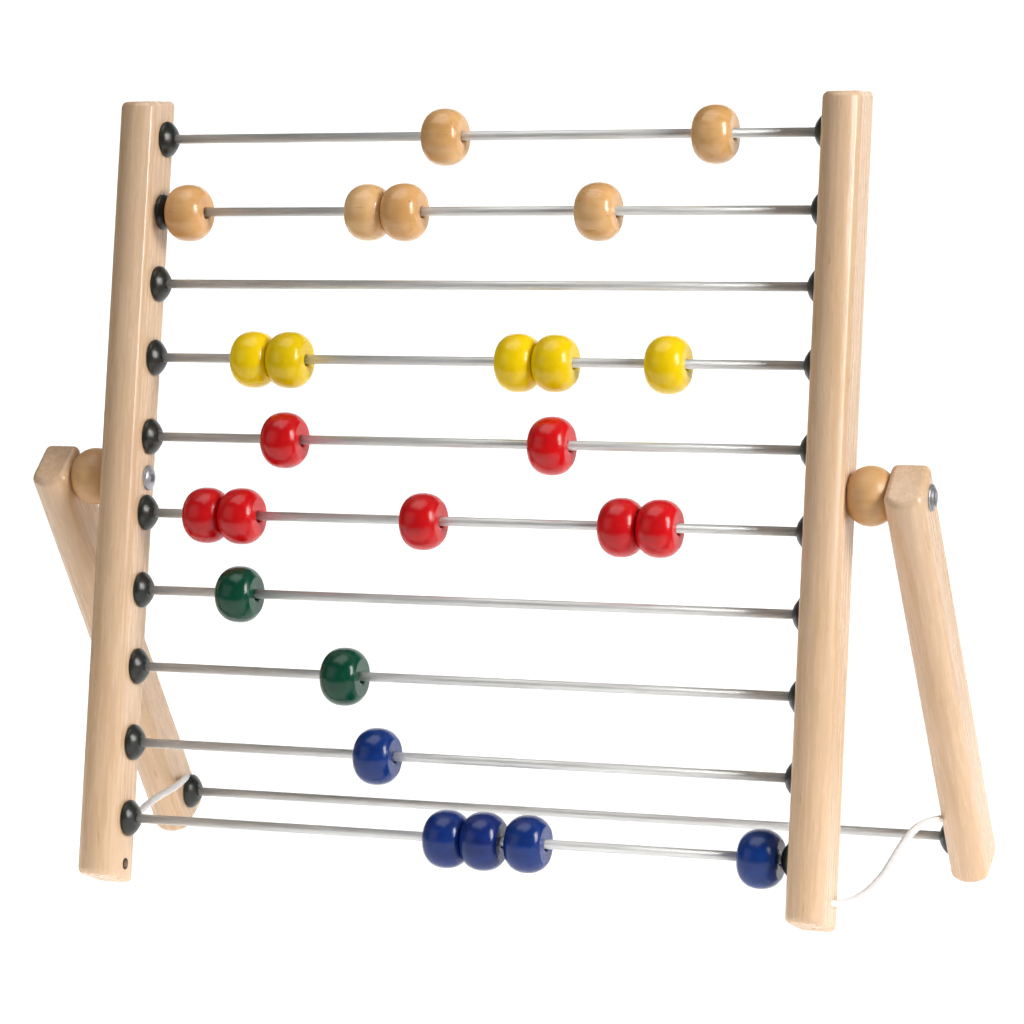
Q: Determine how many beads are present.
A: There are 25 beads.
